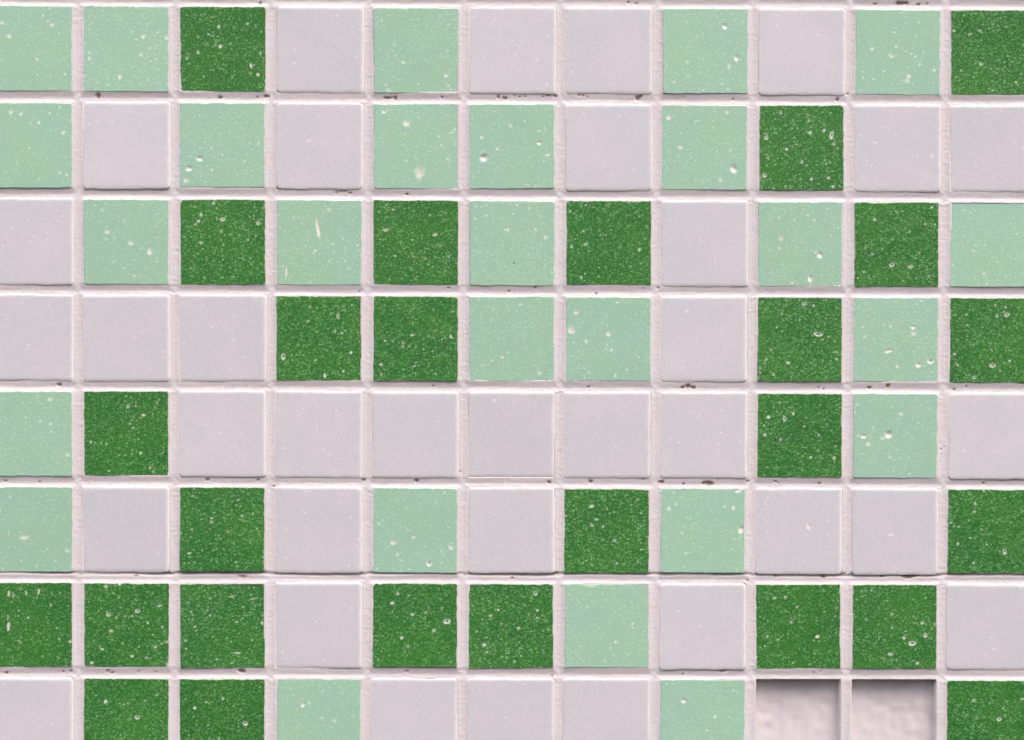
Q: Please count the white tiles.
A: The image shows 34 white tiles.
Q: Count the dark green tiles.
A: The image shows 26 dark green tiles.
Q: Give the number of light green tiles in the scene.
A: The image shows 26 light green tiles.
